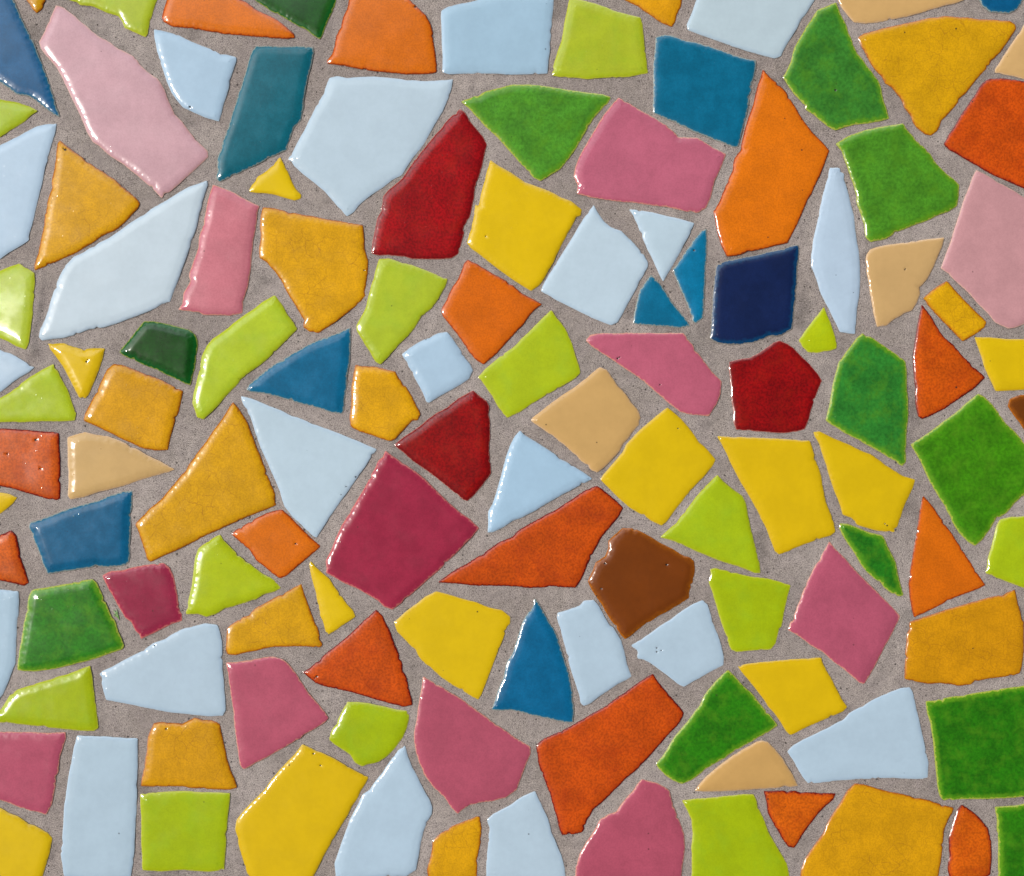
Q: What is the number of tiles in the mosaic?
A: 125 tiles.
